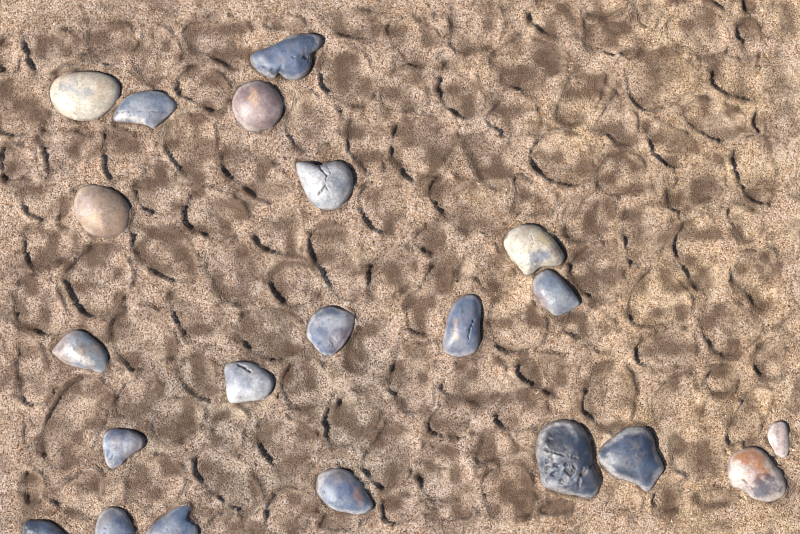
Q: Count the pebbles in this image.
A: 21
